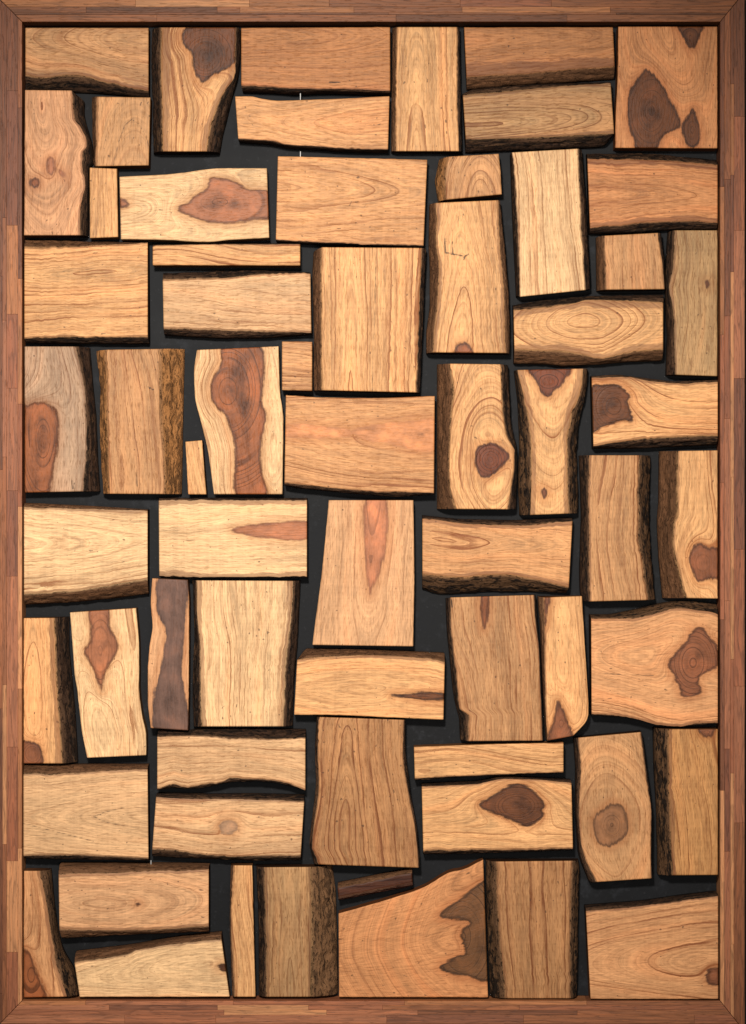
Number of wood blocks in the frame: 64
